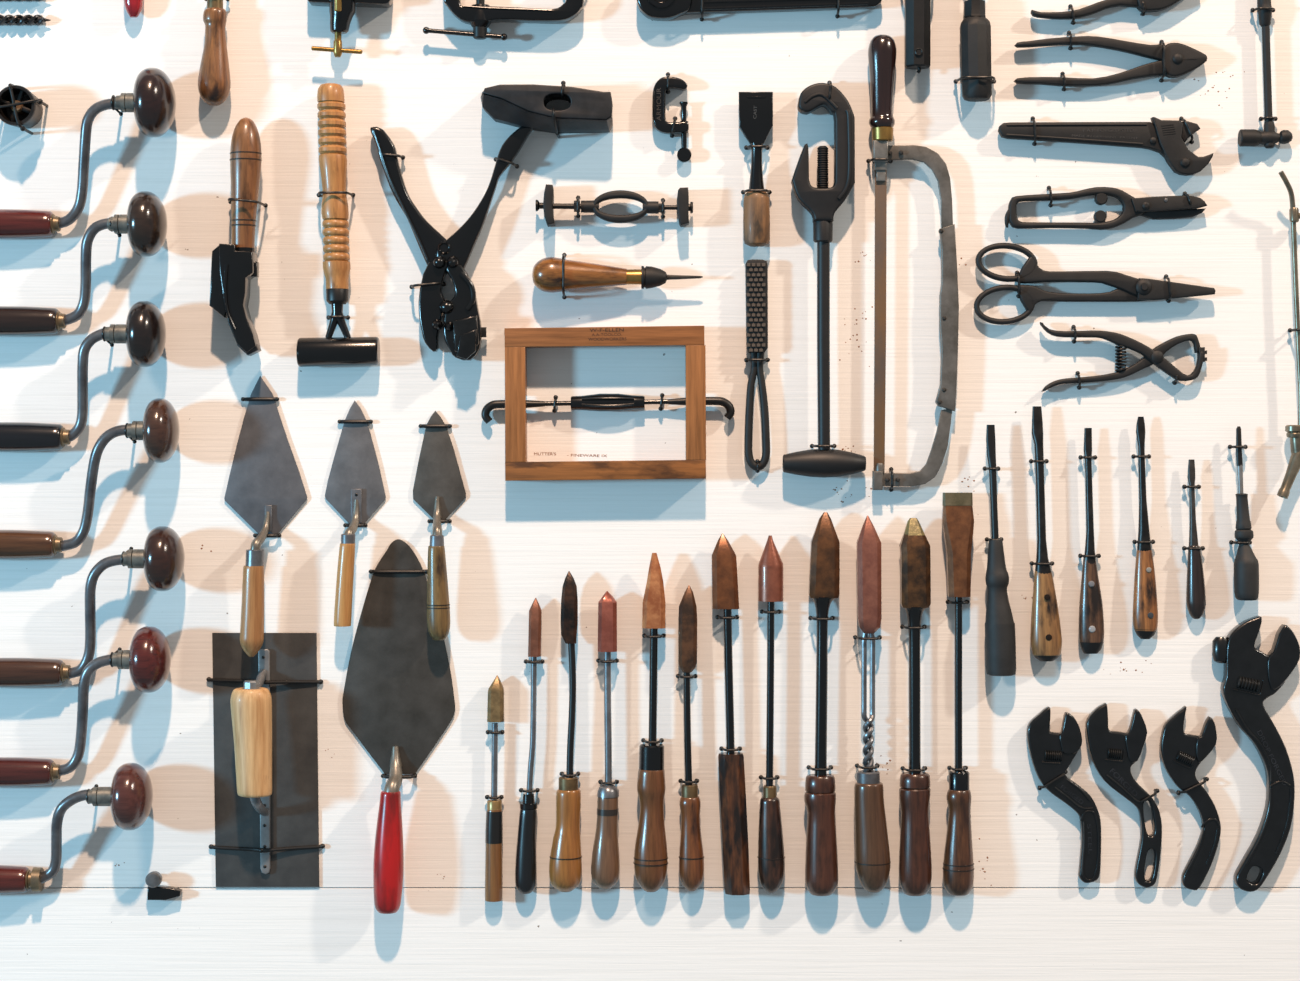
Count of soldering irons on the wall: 12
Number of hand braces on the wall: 7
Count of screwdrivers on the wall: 6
